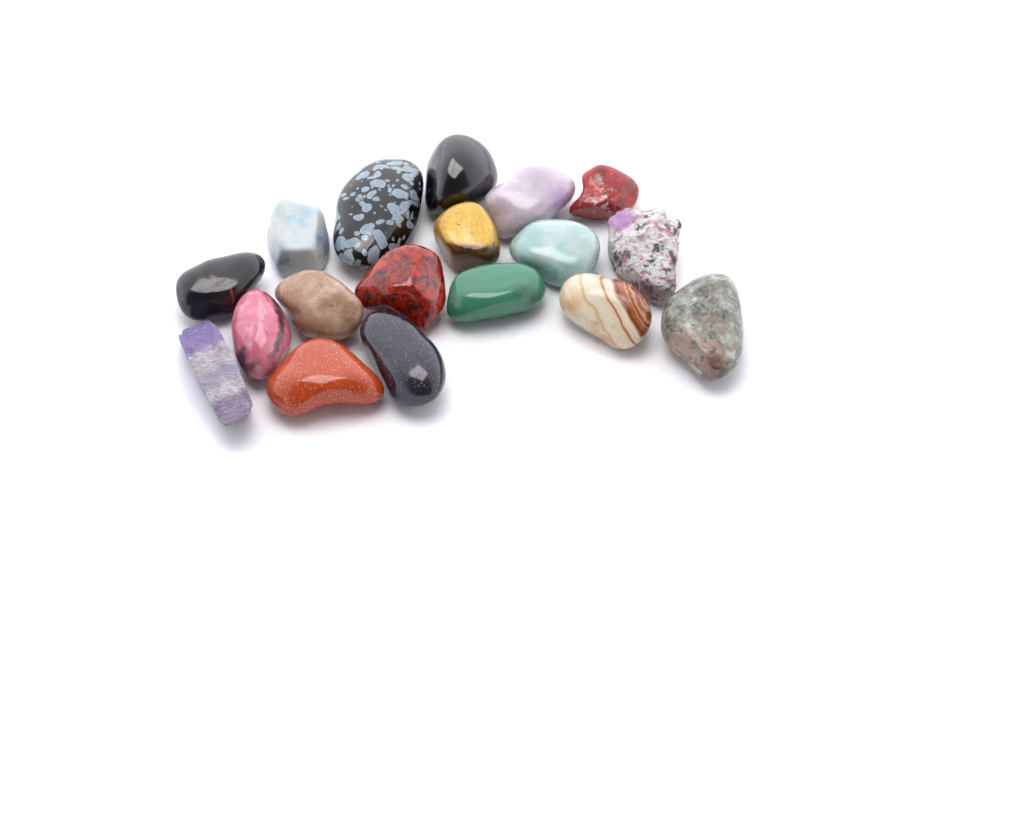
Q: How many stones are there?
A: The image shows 18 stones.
